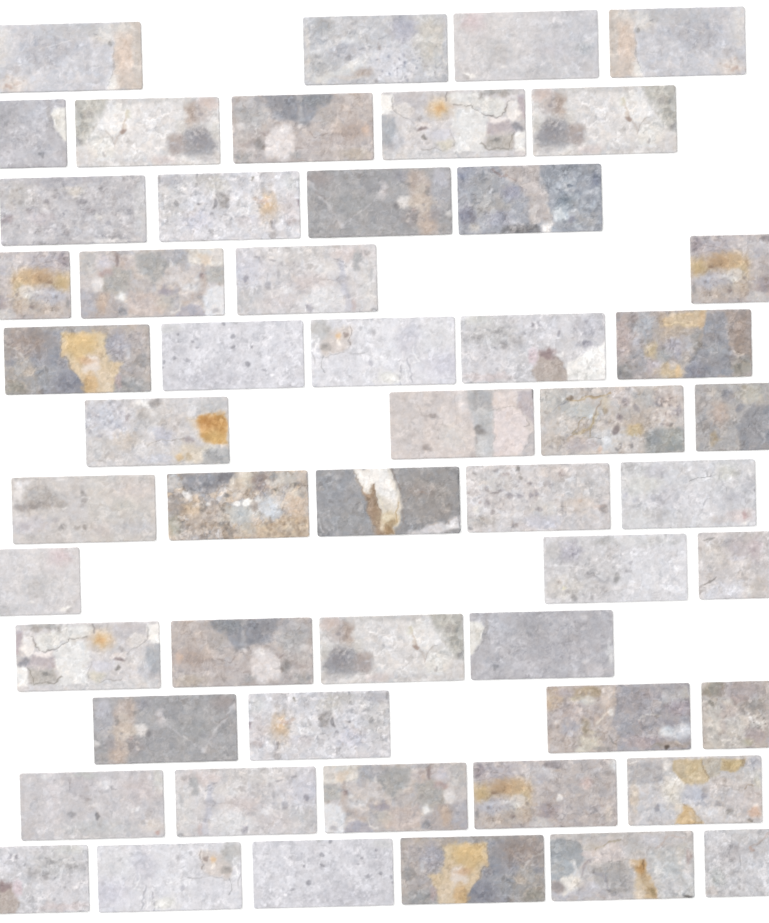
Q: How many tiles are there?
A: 53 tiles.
